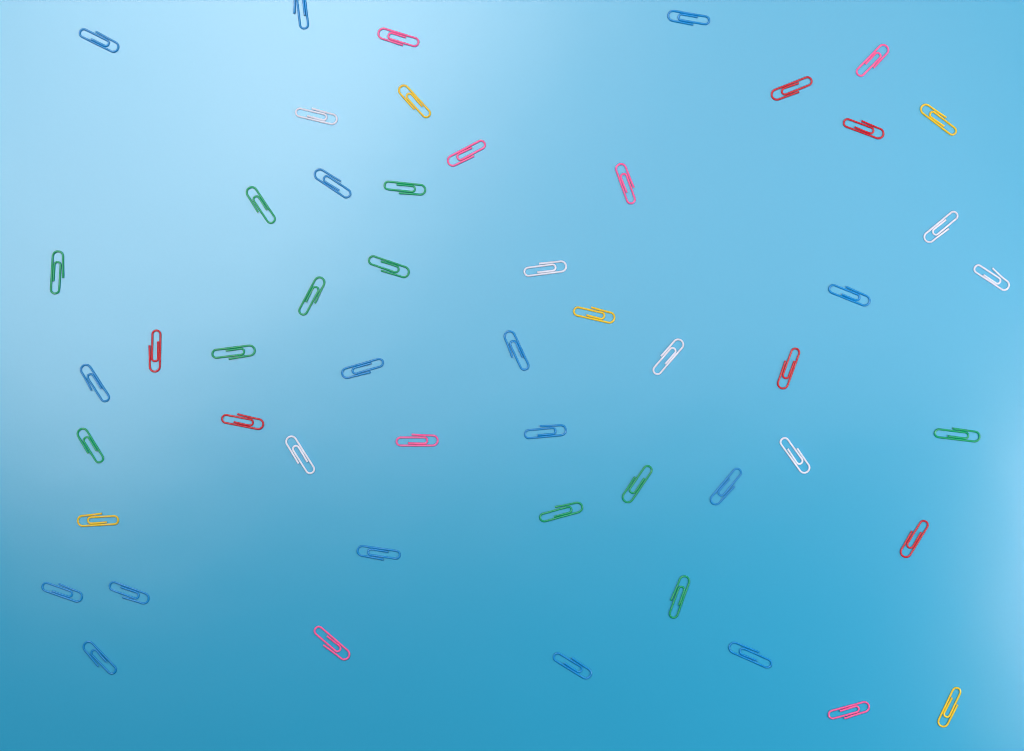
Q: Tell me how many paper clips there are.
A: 52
